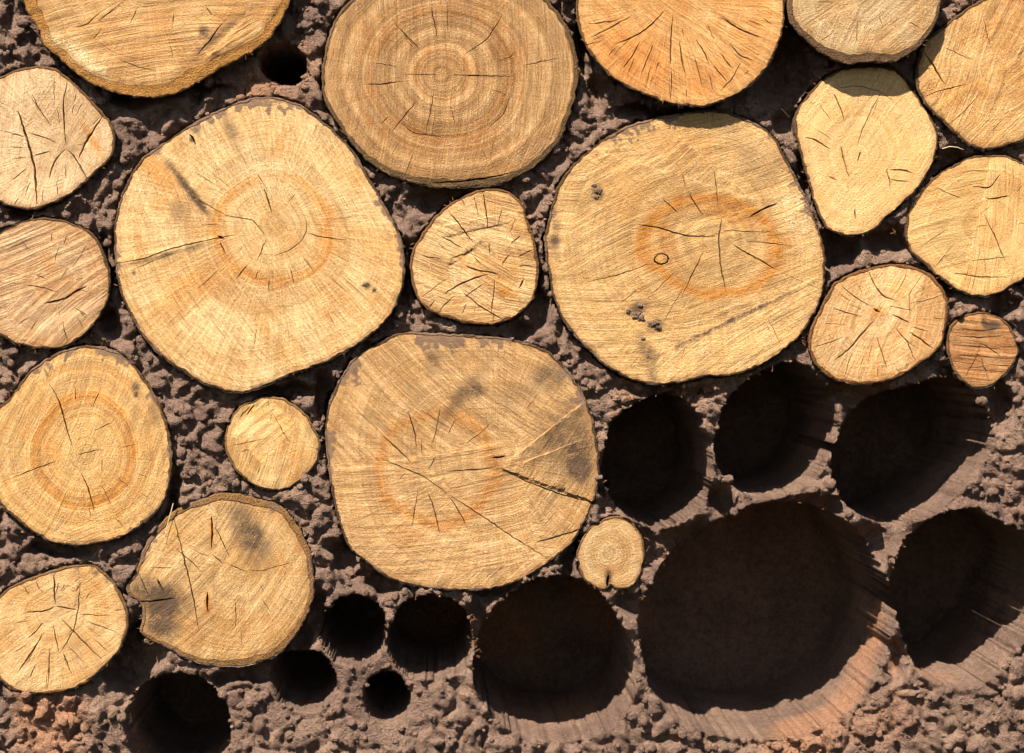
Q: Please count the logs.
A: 20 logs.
